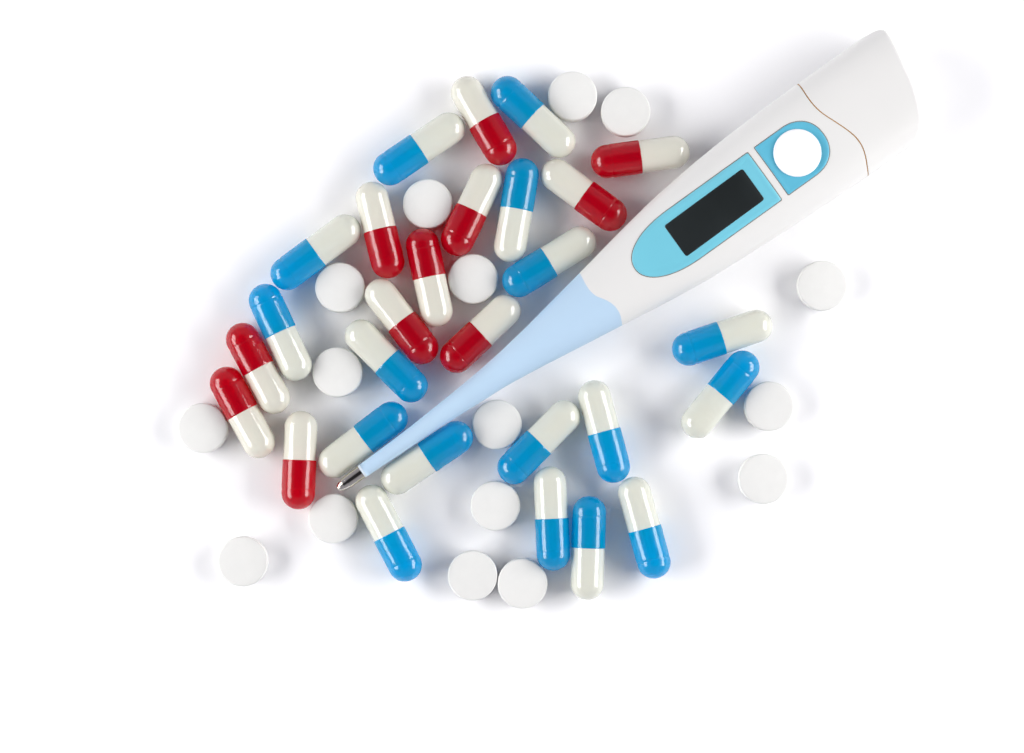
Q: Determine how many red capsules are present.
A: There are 11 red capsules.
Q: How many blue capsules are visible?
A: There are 17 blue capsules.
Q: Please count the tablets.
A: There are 16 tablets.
